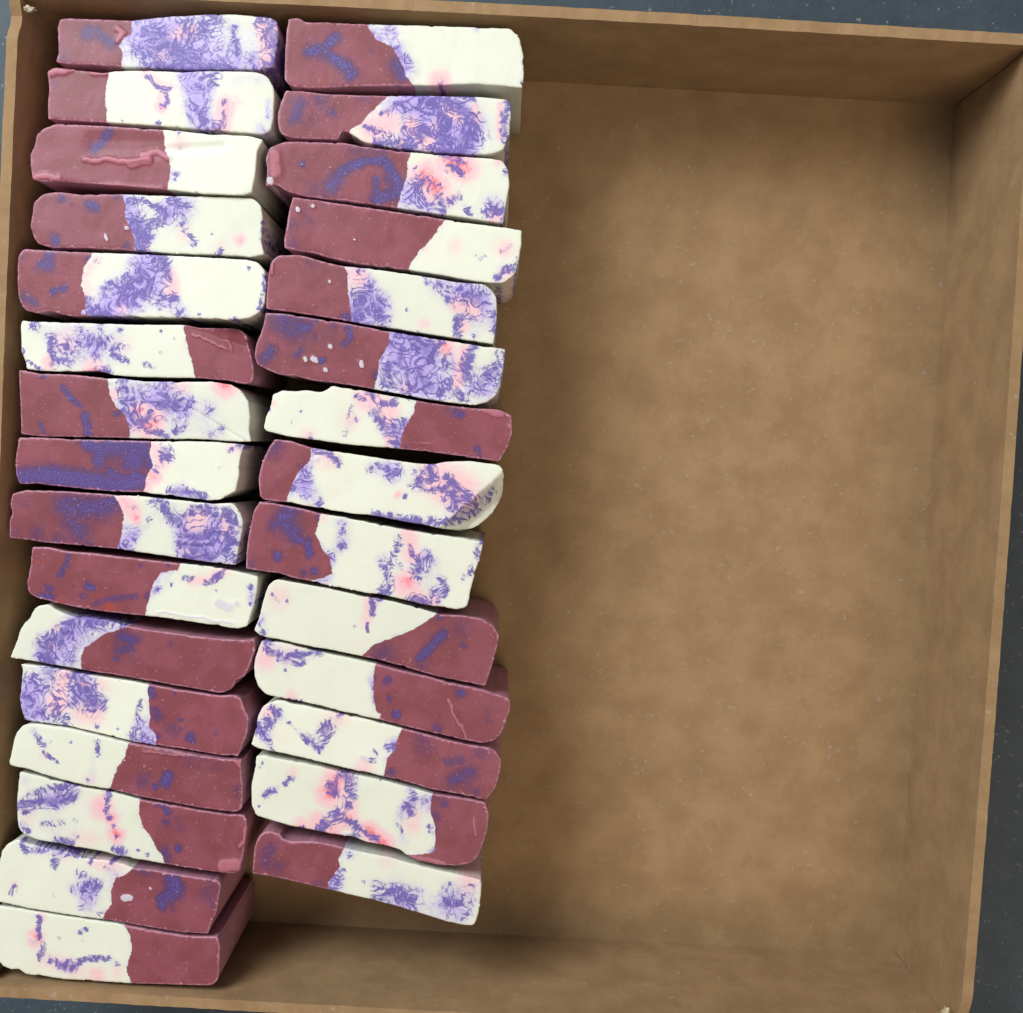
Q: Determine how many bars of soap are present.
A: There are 30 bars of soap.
